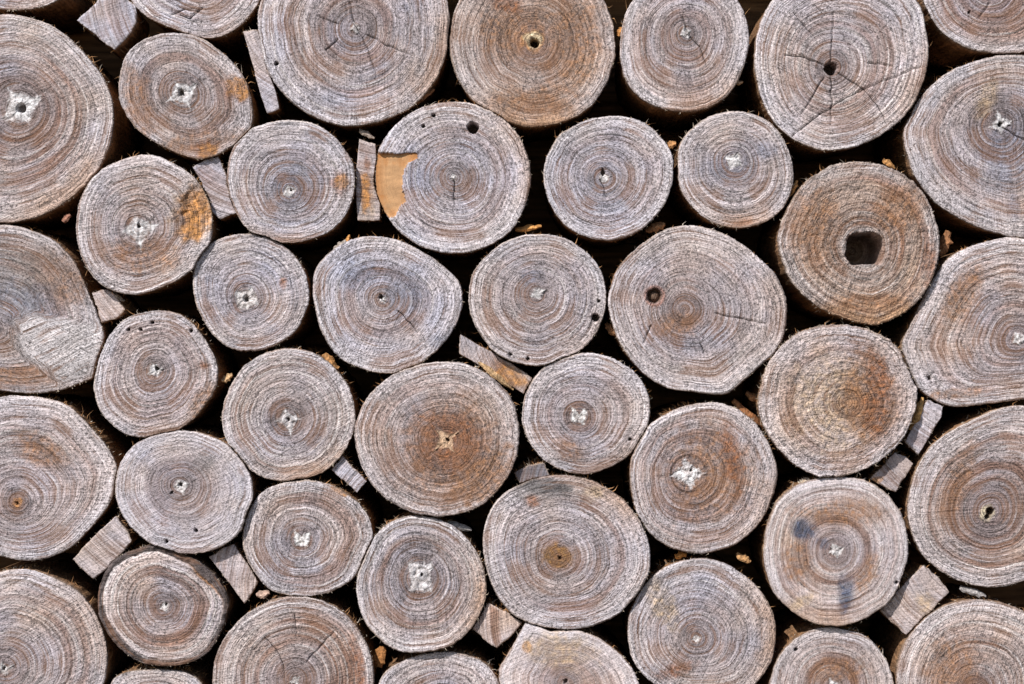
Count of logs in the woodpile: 44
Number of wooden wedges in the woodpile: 14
